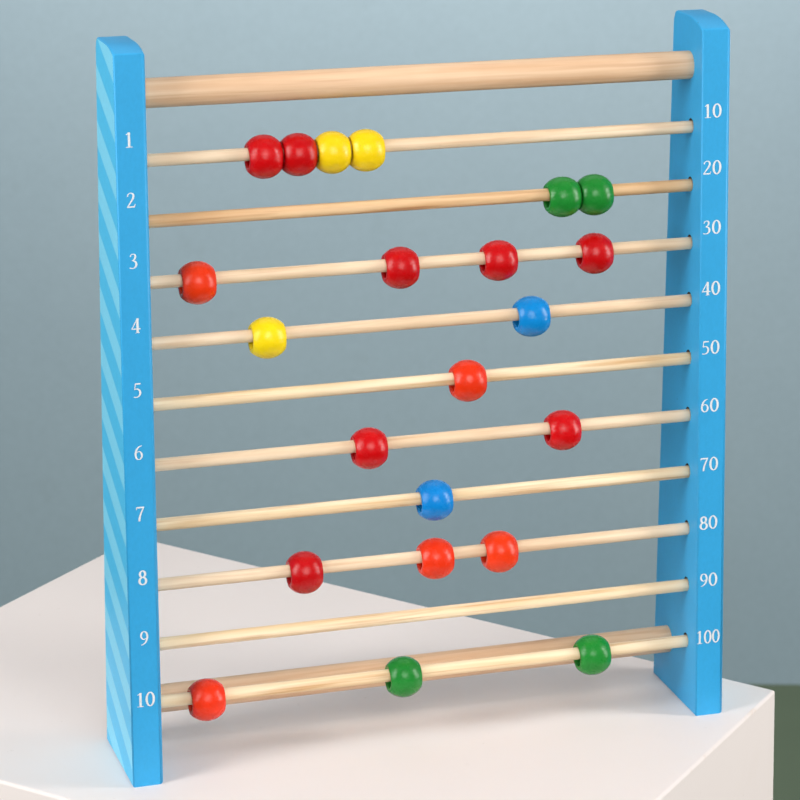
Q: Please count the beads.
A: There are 22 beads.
